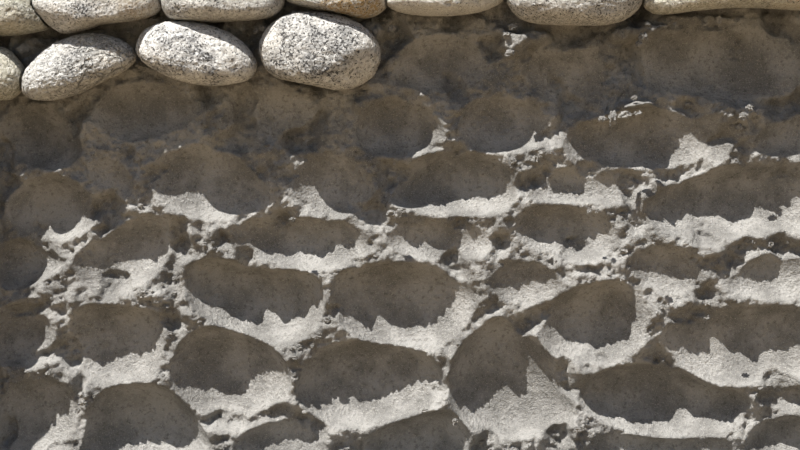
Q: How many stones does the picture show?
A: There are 11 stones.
